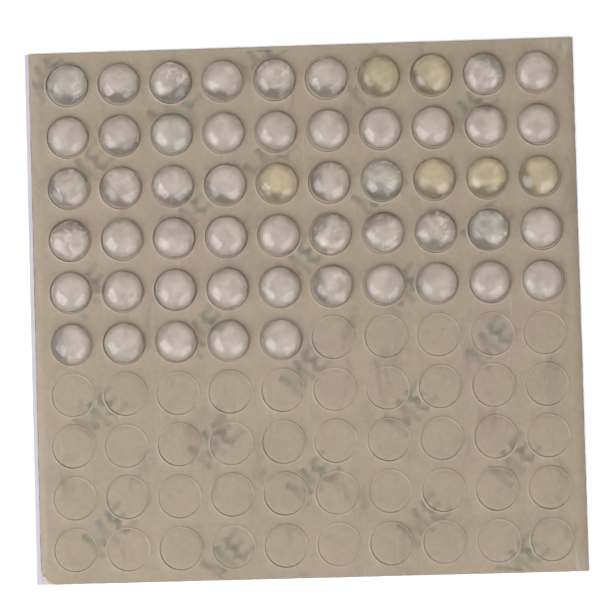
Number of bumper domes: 55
